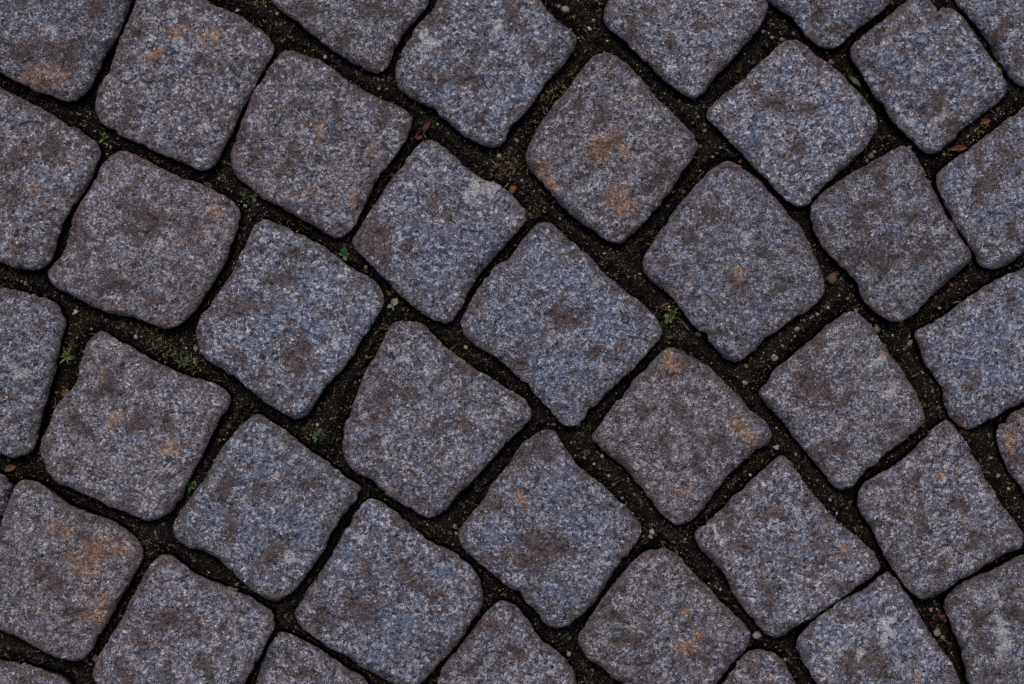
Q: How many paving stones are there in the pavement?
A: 41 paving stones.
